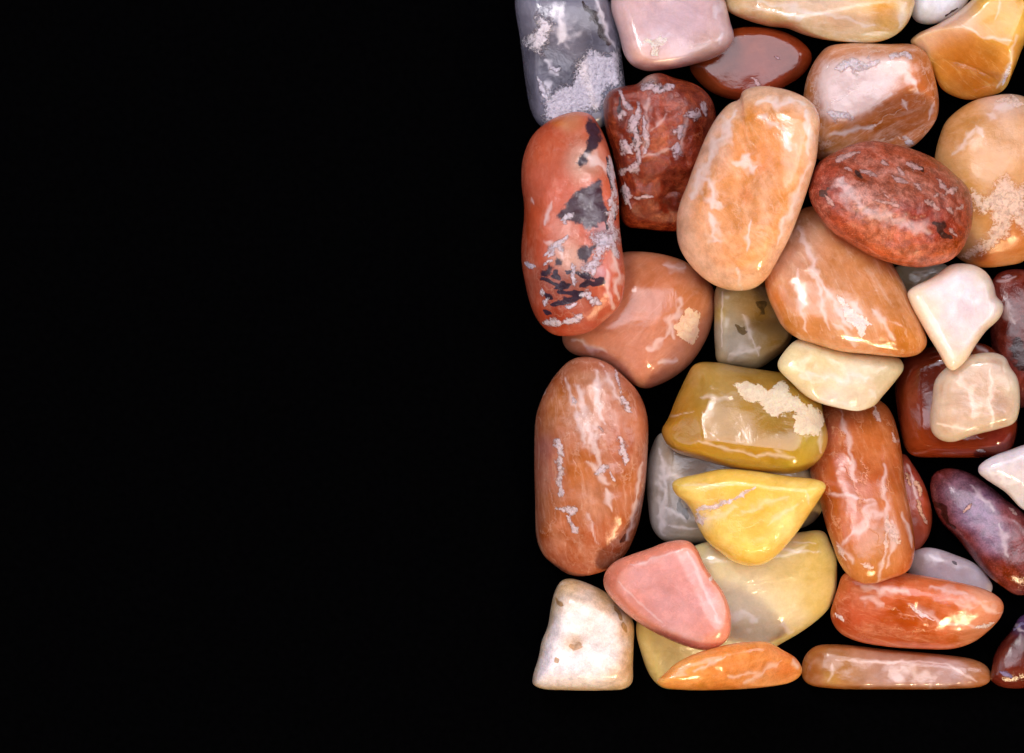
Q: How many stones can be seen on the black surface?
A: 37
